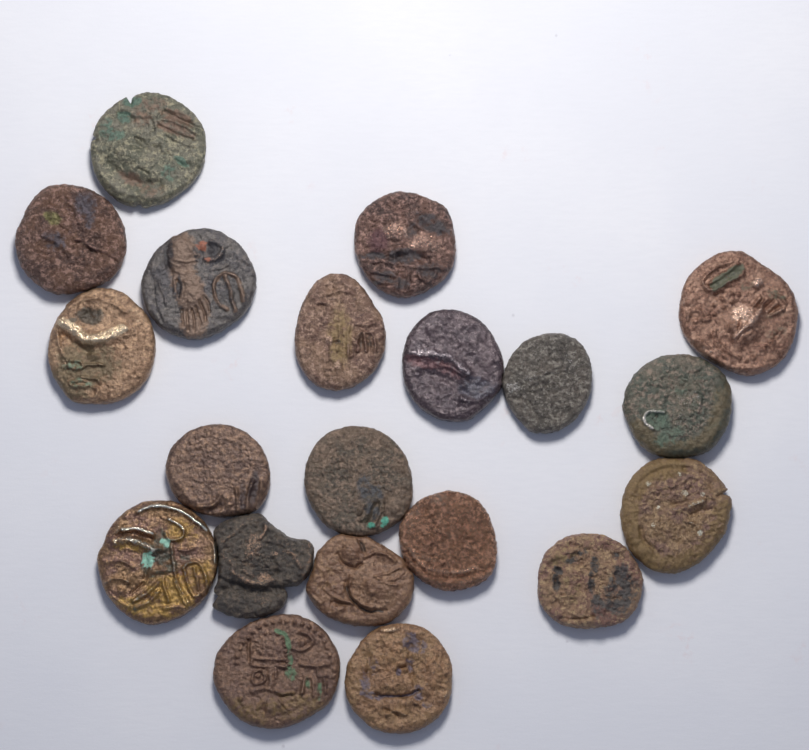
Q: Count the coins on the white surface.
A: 20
